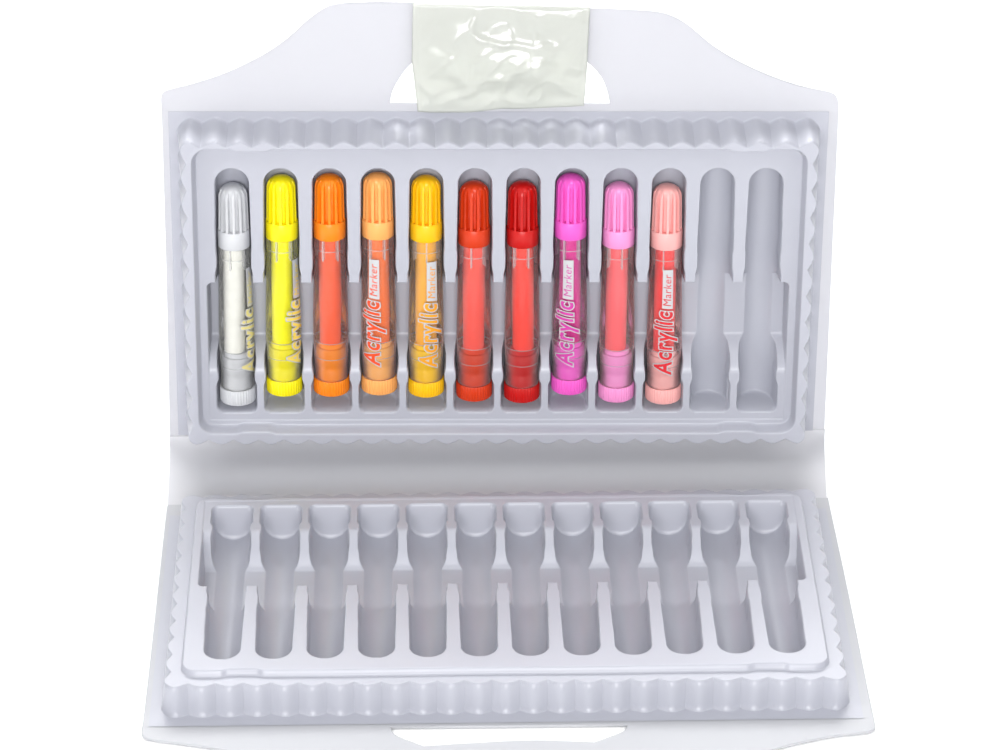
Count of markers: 10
